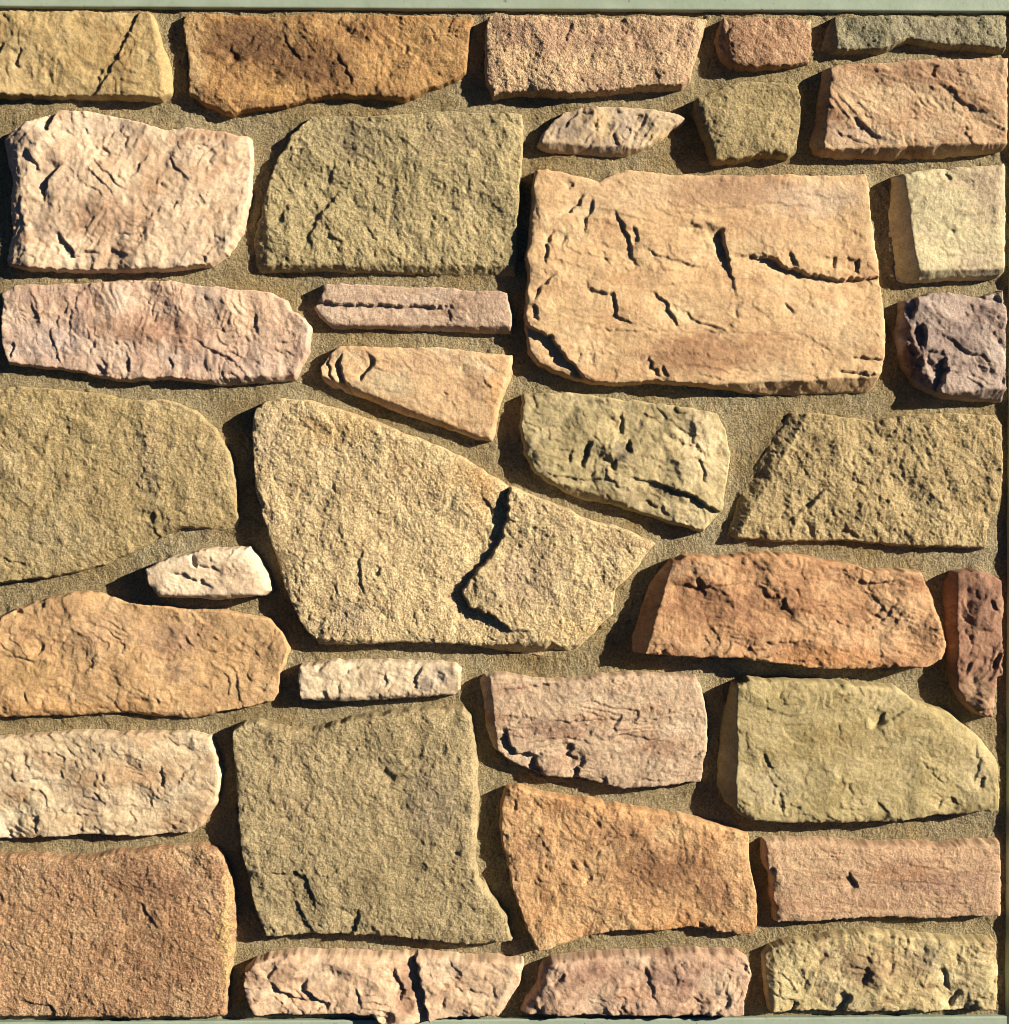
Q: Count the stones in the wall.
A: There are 35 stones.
